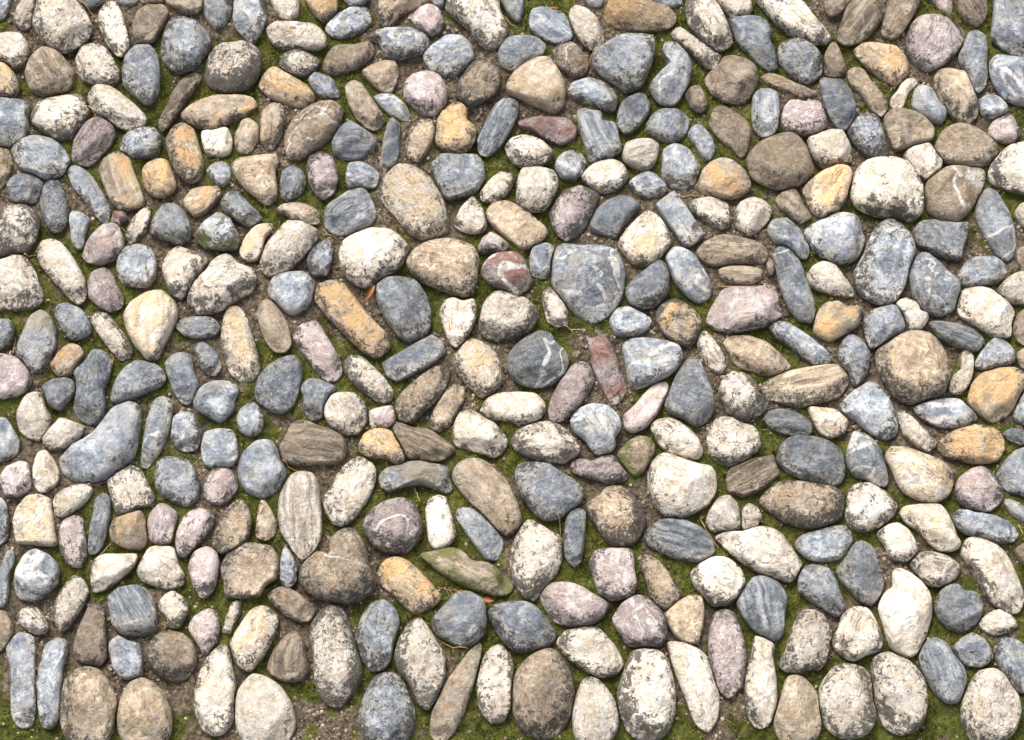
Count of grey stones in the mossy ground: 142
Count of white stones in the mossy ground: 111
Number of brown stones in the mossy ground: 96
